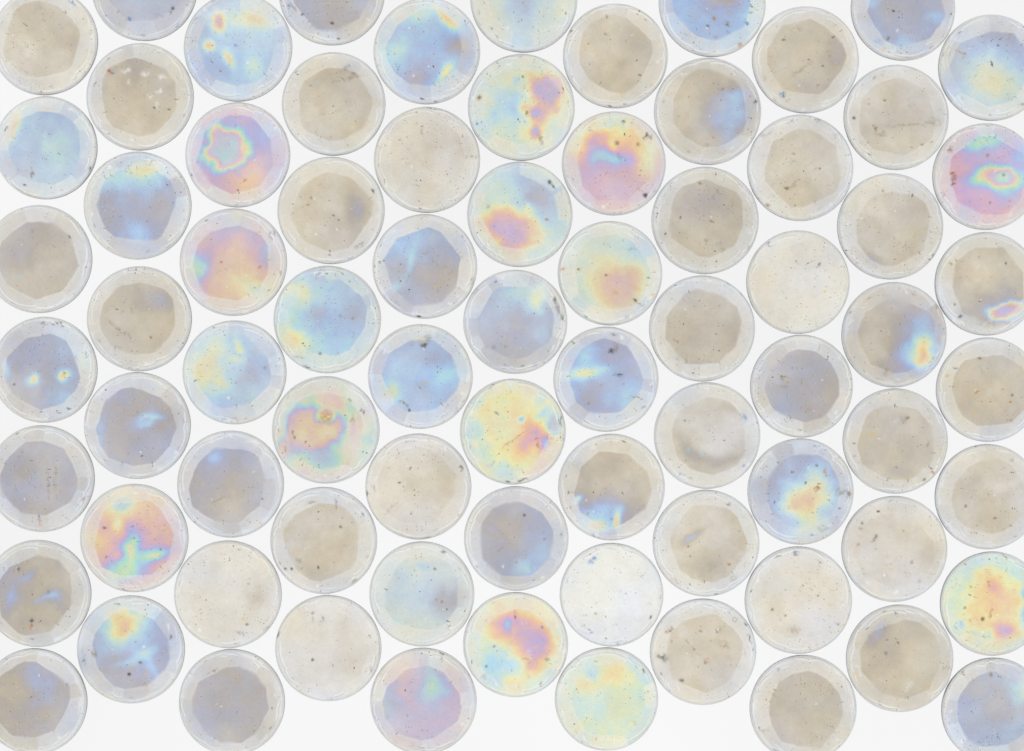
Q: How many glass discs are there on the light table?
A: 77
